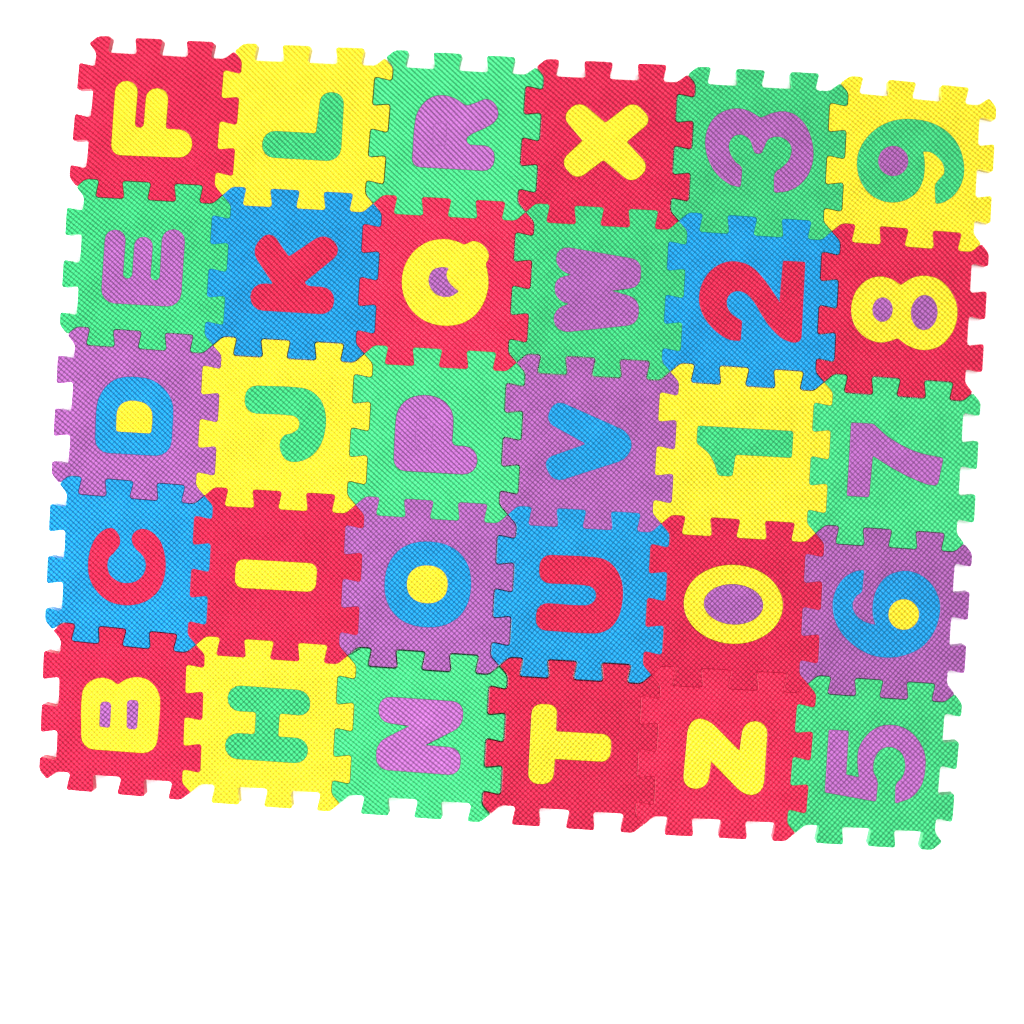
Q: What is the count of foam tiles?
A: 30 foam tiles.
